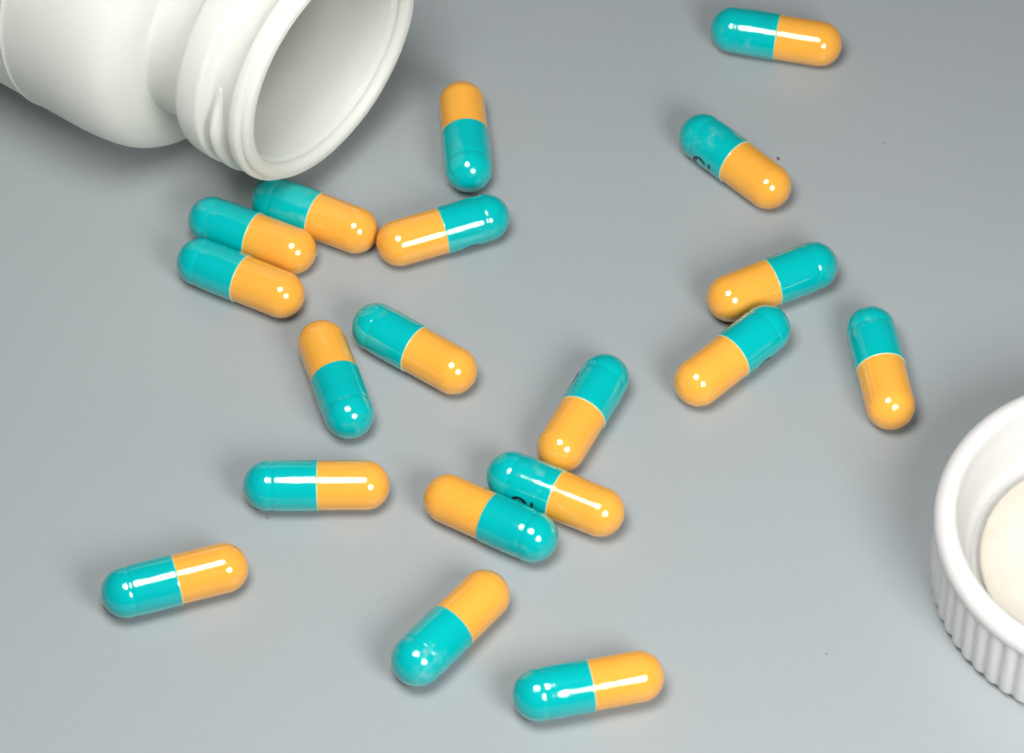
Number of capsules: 19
